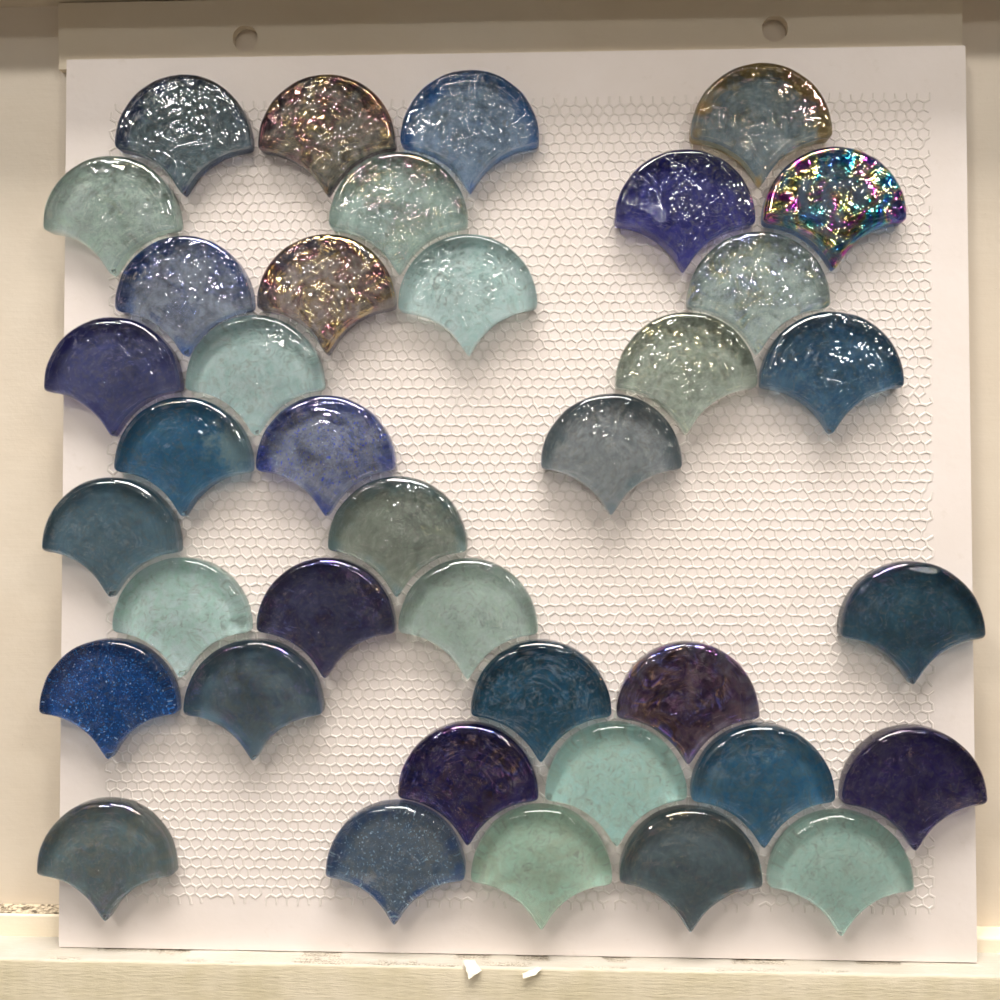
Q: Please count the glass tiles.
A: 38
